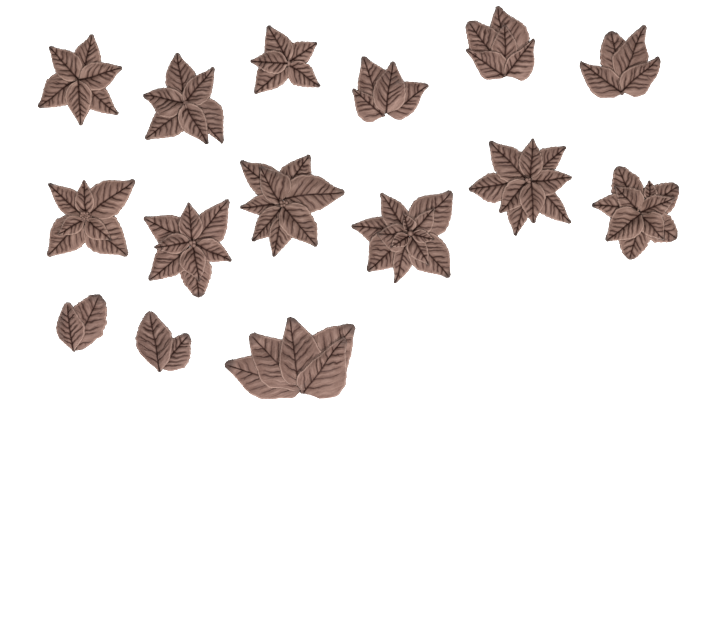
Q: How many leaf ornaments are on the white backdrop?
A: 15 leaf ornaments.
